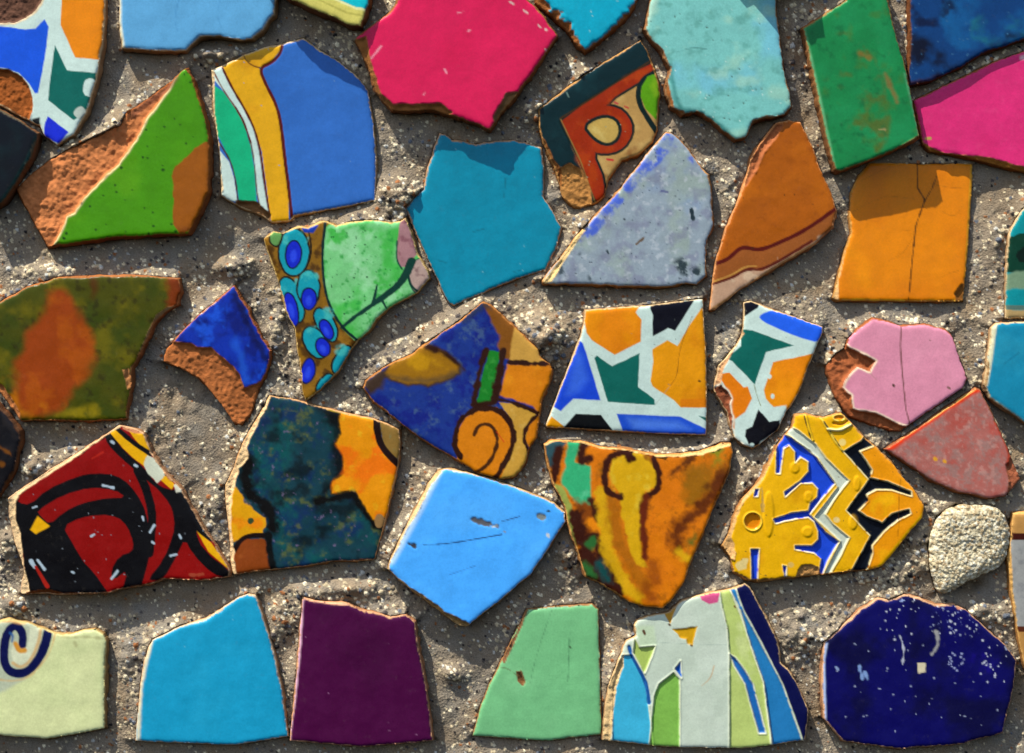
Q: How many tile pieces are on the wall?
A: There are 40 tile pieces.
